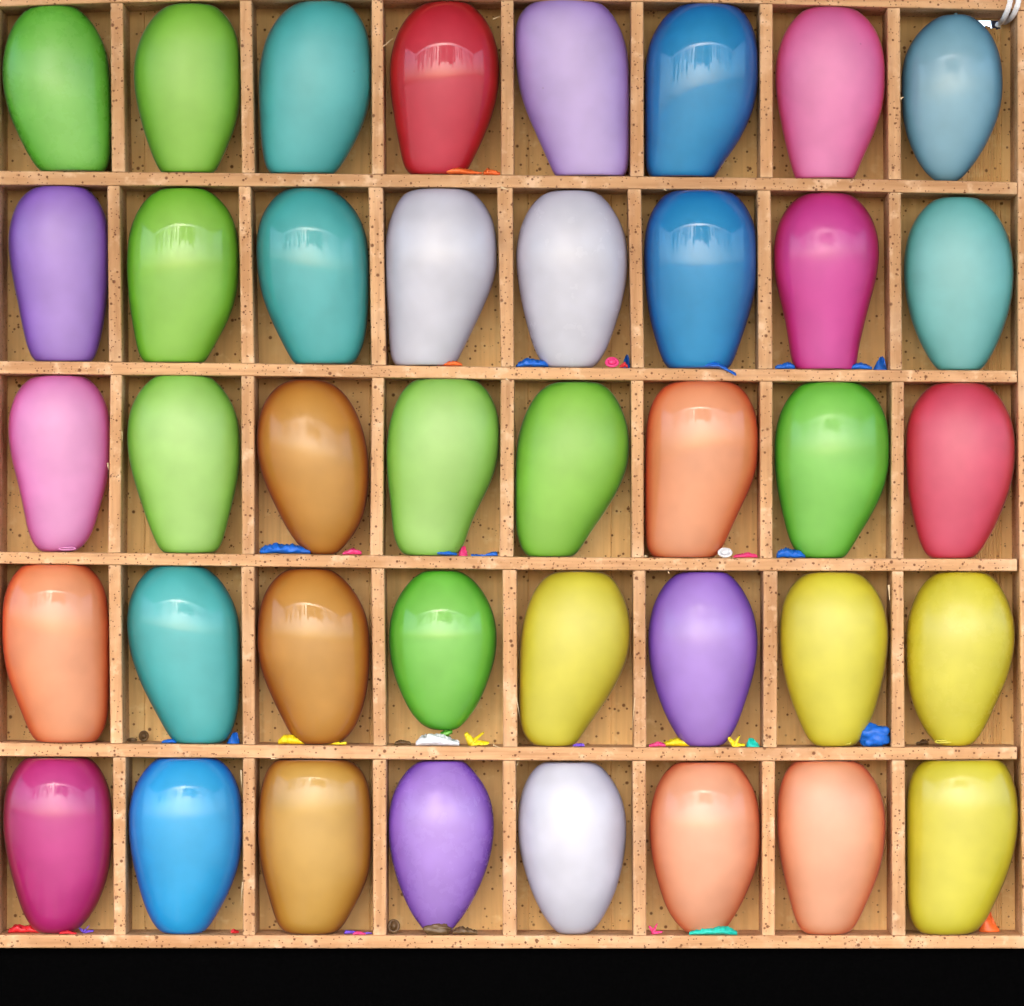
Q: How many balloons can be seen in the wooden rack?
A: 40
